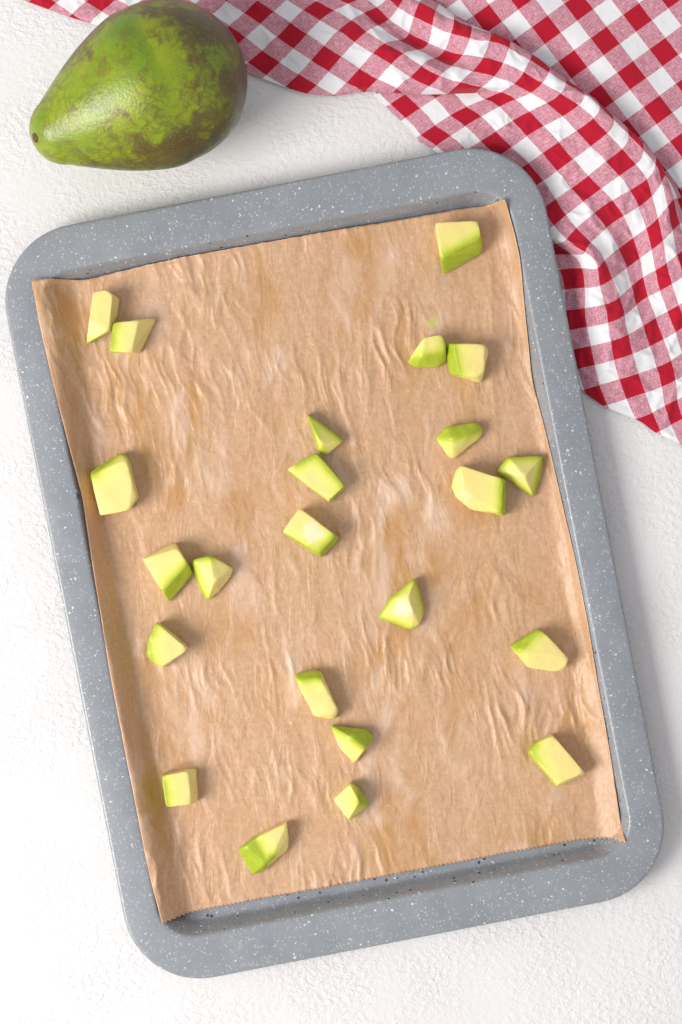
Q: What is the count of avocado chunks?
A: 23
